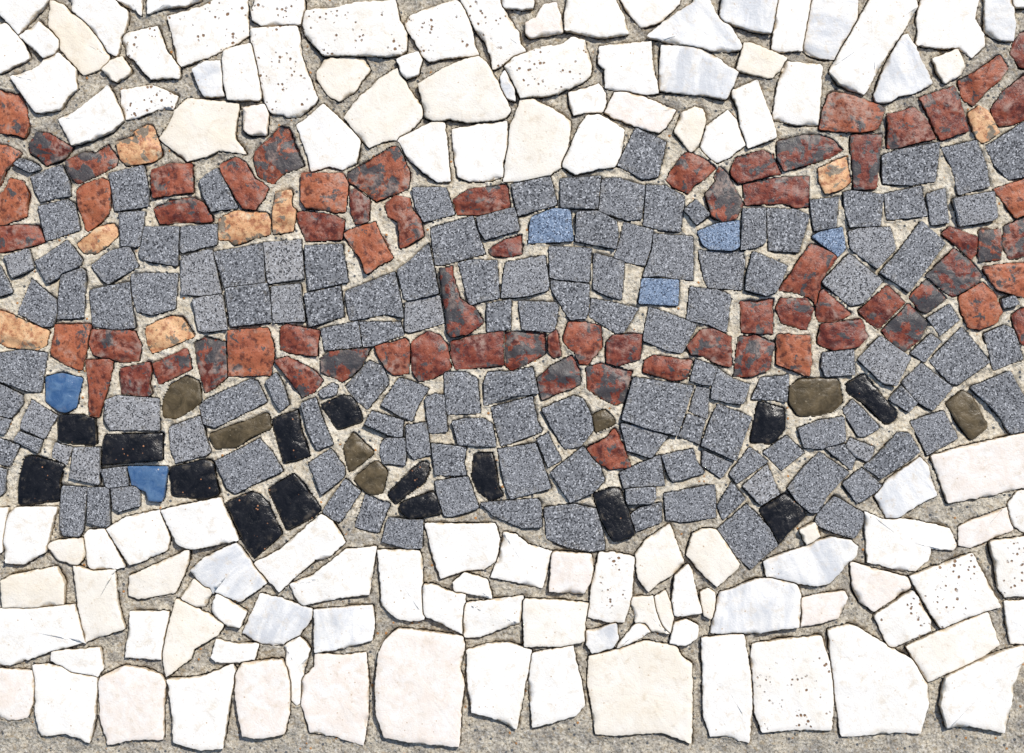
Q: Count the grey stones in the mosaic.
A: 146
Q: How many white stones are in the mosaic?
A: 125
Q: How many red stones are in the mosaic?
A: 72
